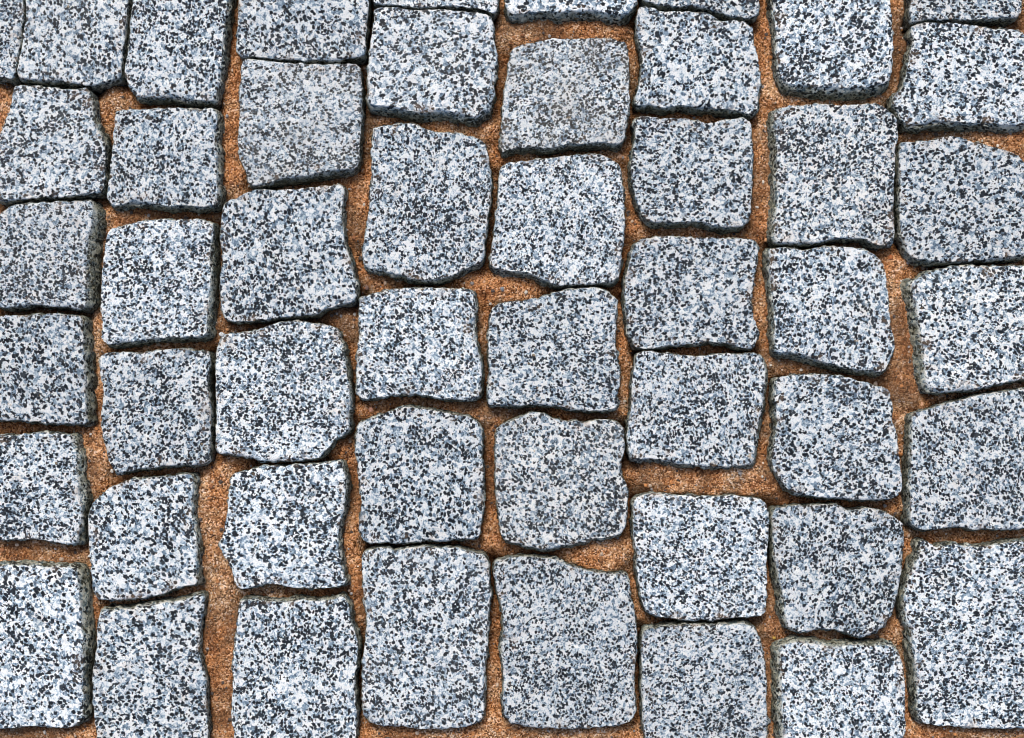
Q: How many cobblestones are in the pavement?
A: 50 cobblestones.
